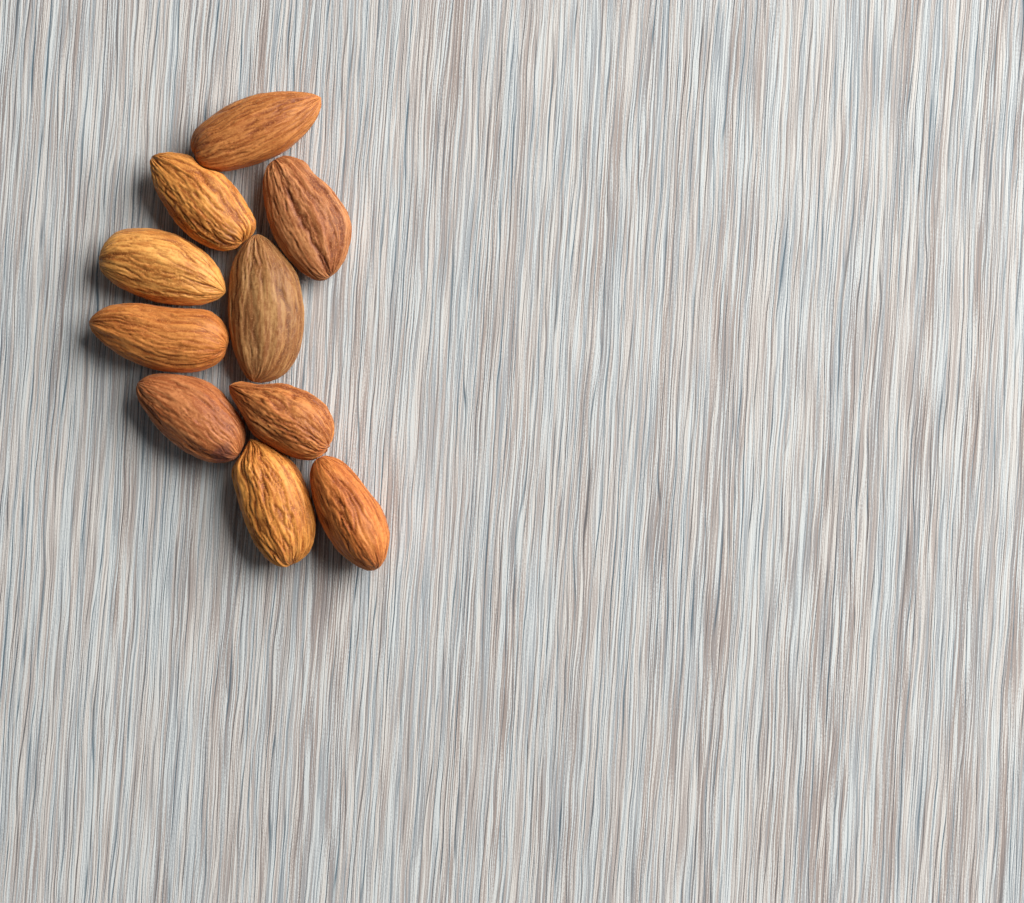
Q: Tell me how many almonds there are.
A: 10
